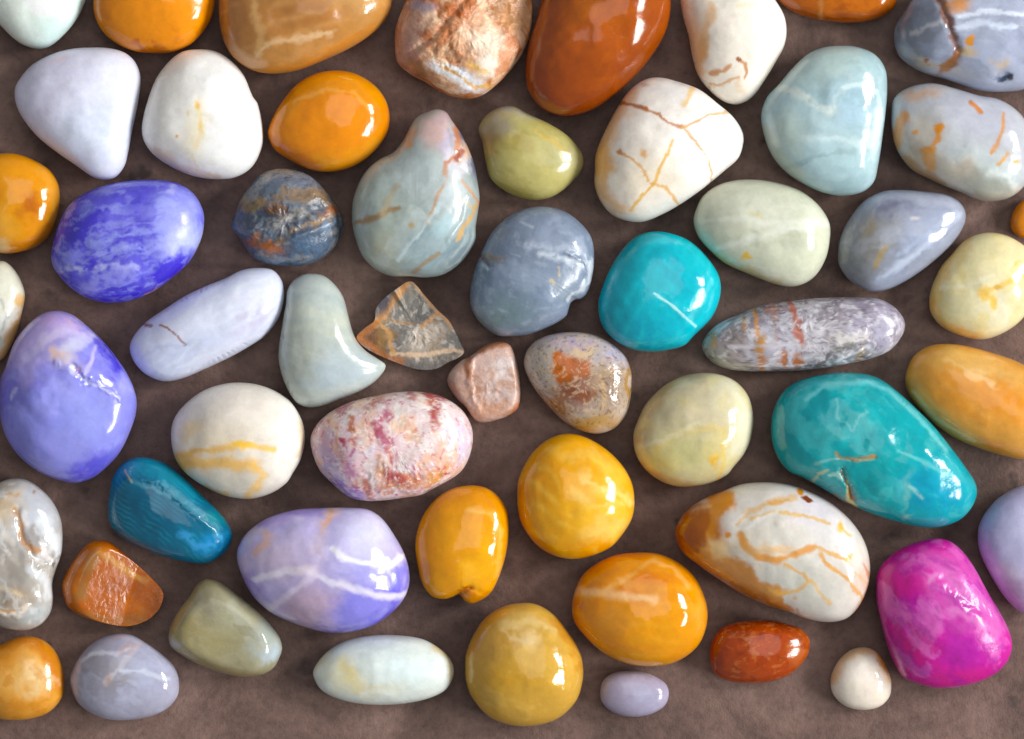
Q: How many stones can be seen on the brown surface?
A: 56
